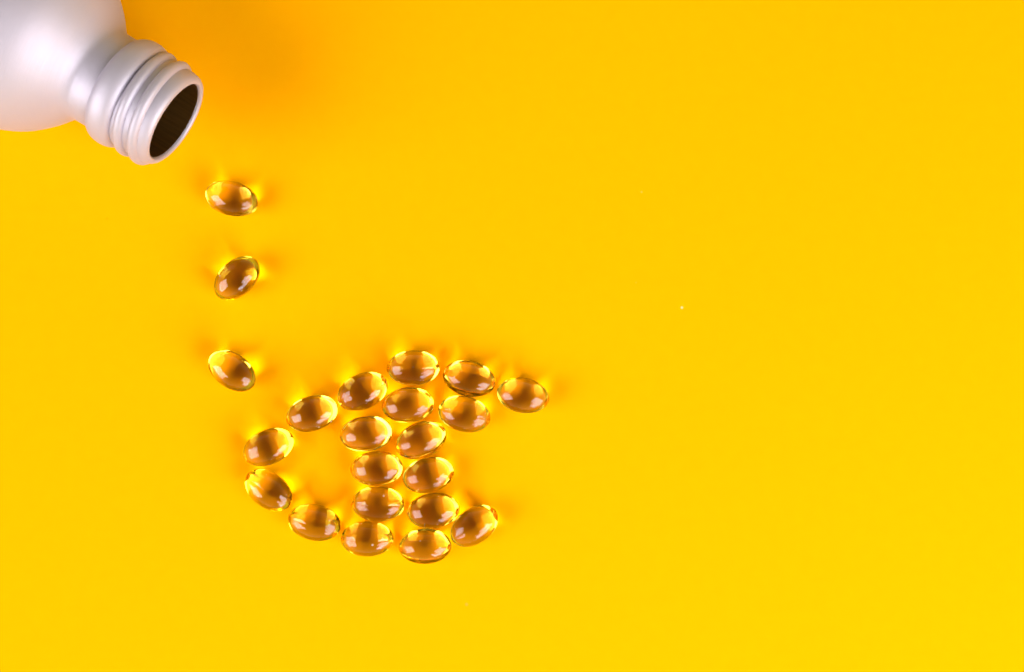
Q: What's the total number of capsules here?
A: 22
